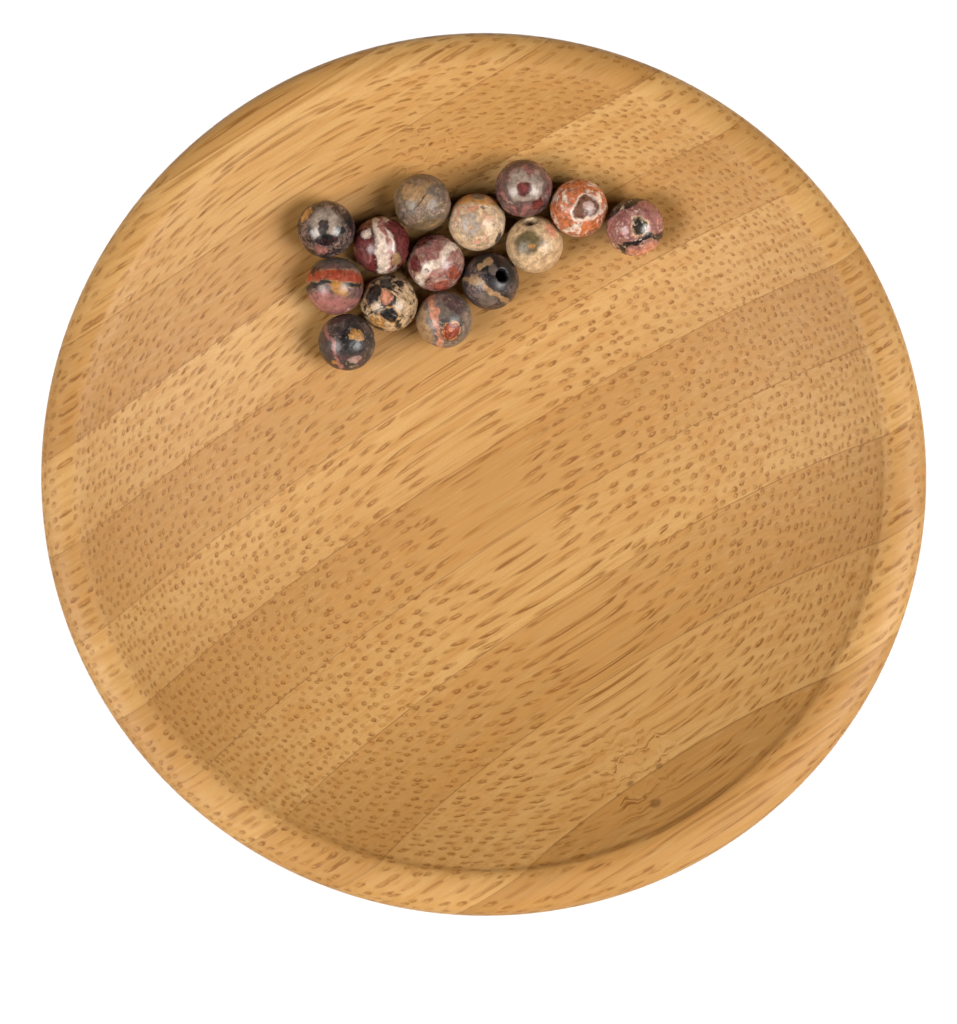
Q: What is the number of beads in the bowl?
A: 14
